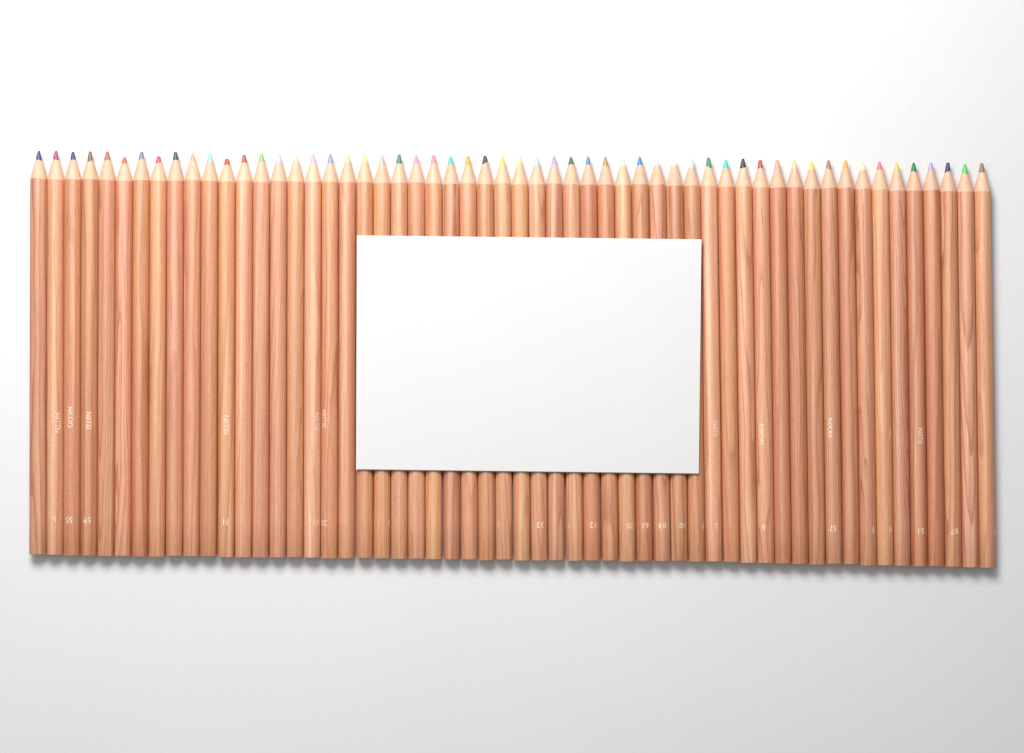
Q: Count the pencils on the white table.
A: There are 56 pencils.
